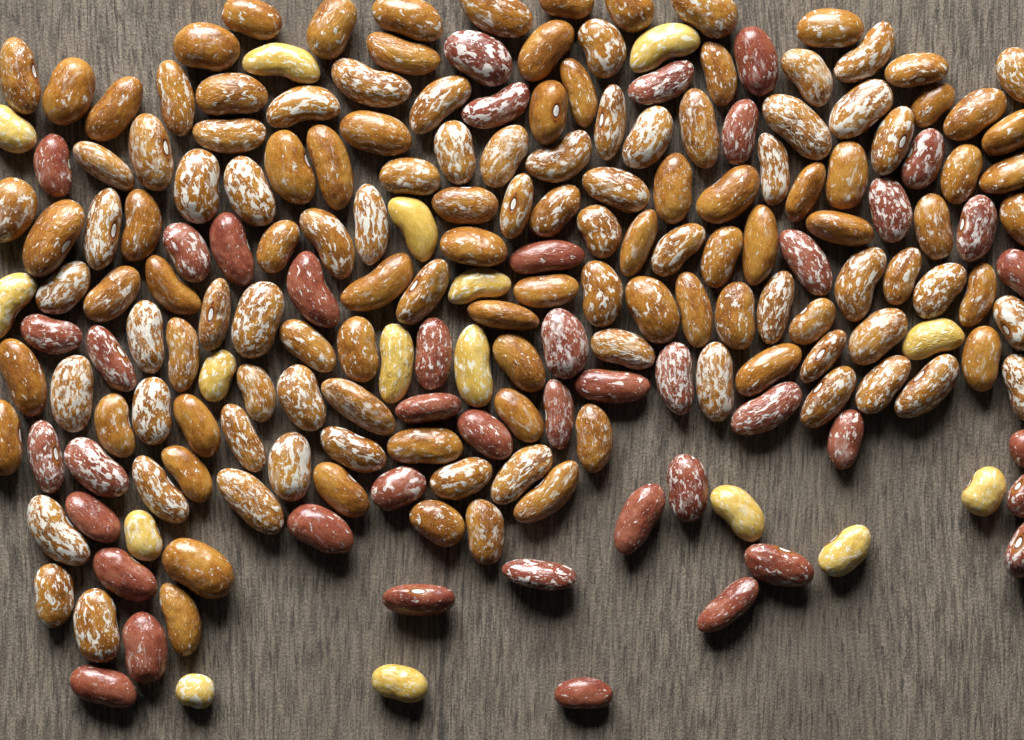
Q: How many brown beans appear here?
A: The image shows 139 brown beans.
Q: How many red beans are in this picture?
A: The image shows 44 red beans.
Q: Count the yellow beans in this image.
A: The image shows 16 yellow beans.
